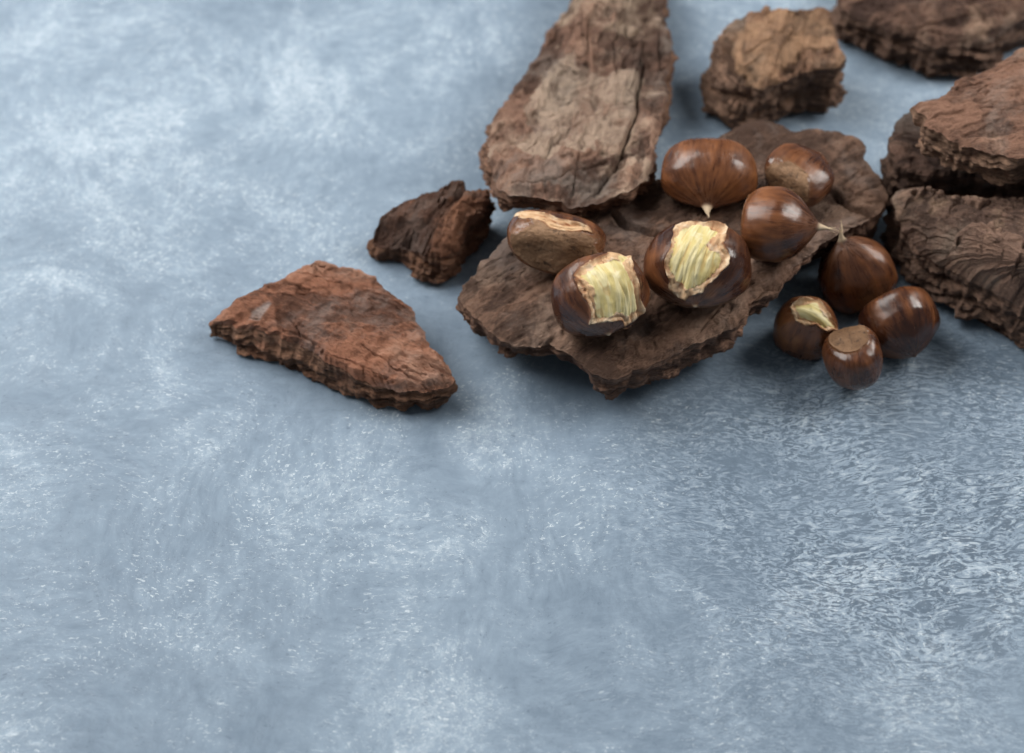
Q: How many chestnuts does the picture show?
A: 10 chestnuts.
